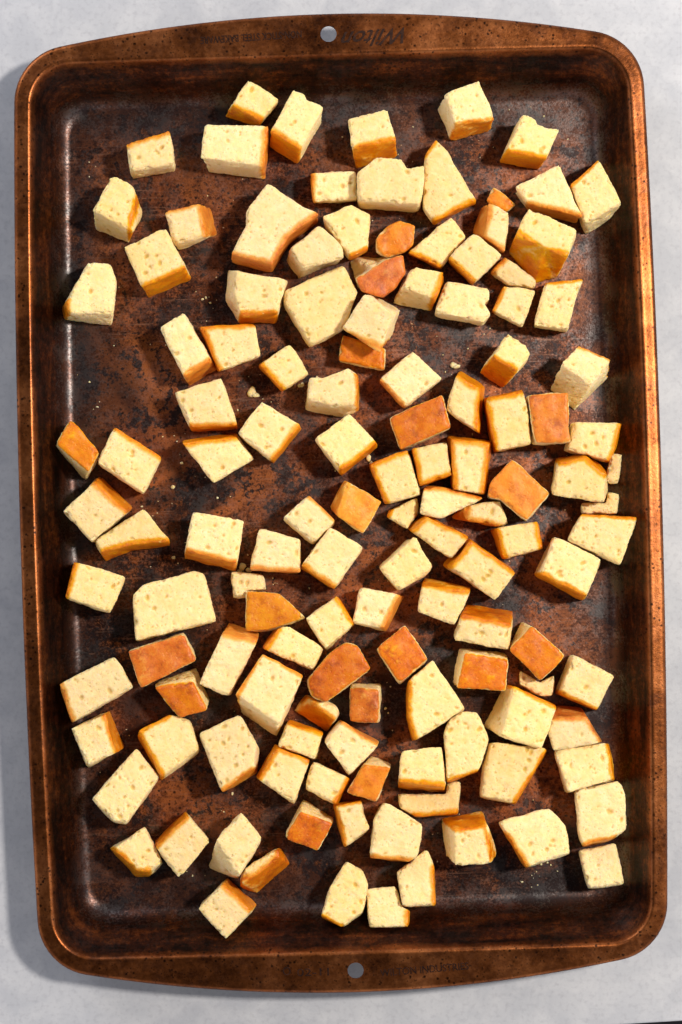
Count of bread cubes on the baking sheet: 130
